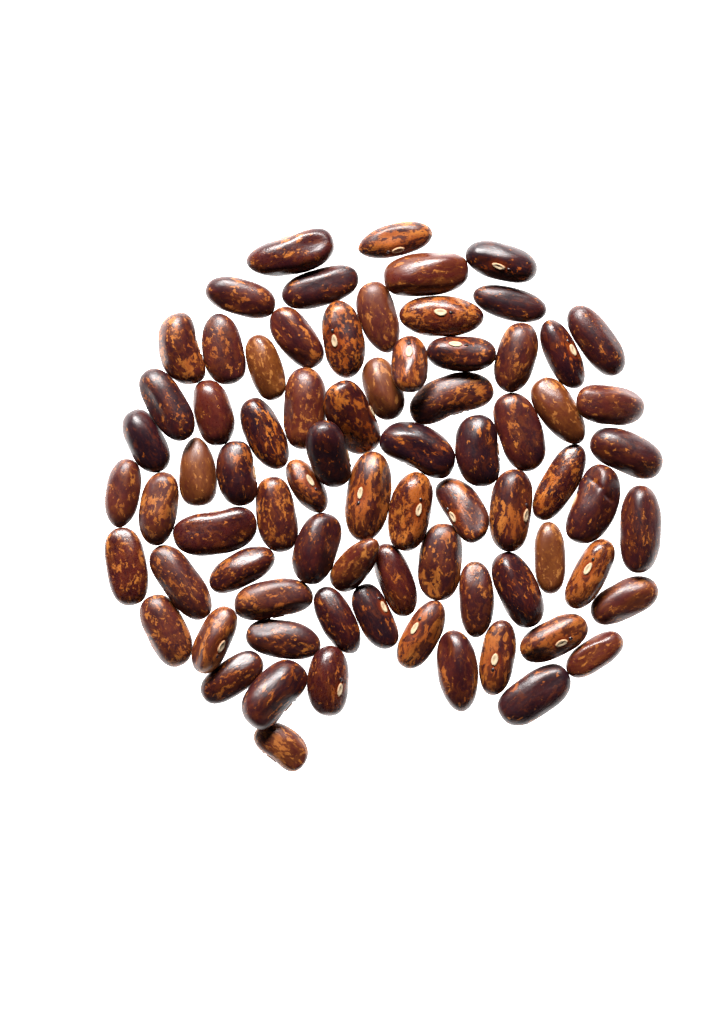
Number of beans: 76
